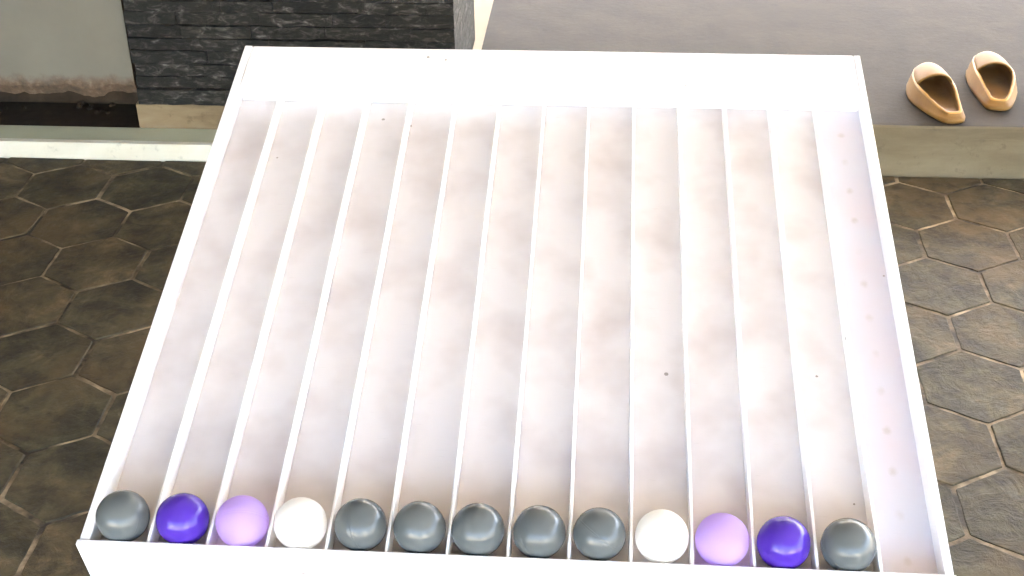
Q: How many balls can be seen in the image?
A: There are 13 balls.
